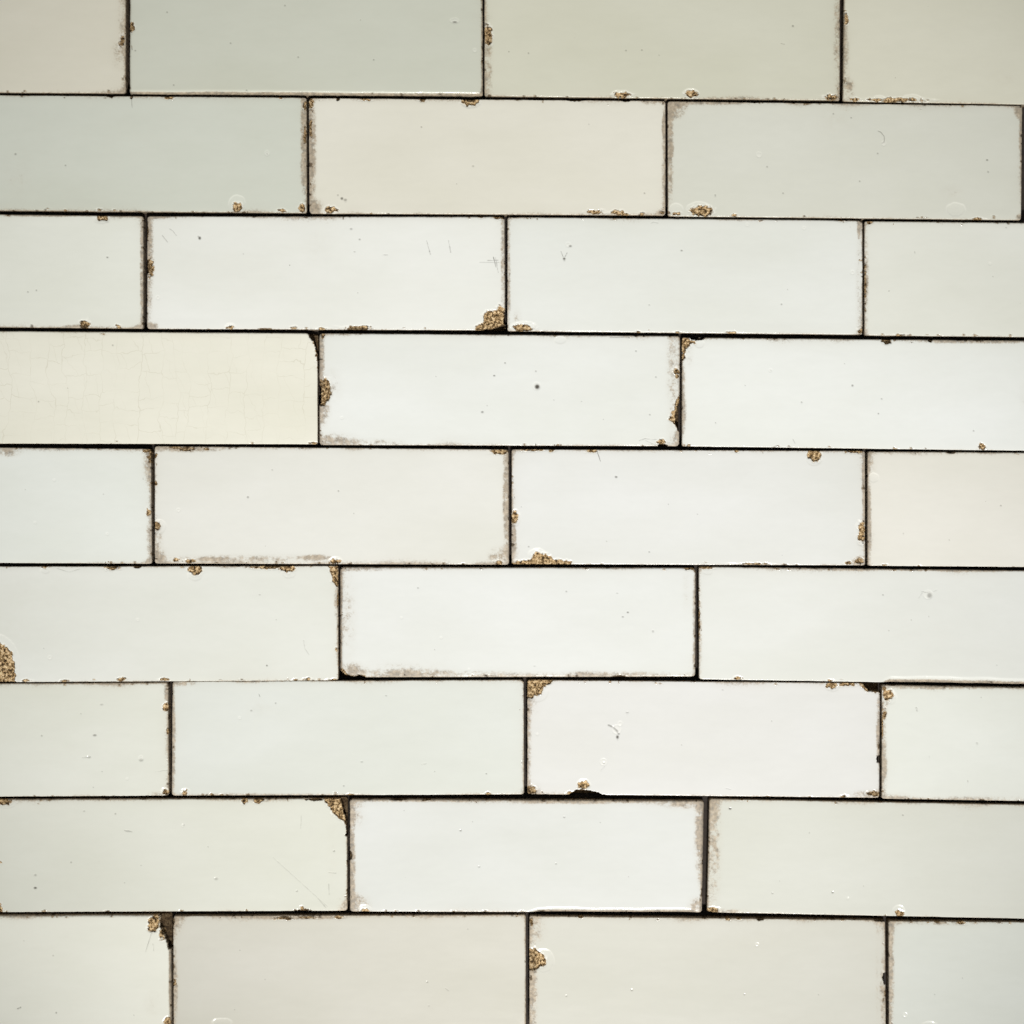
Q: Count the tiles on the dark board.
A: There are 32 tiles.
